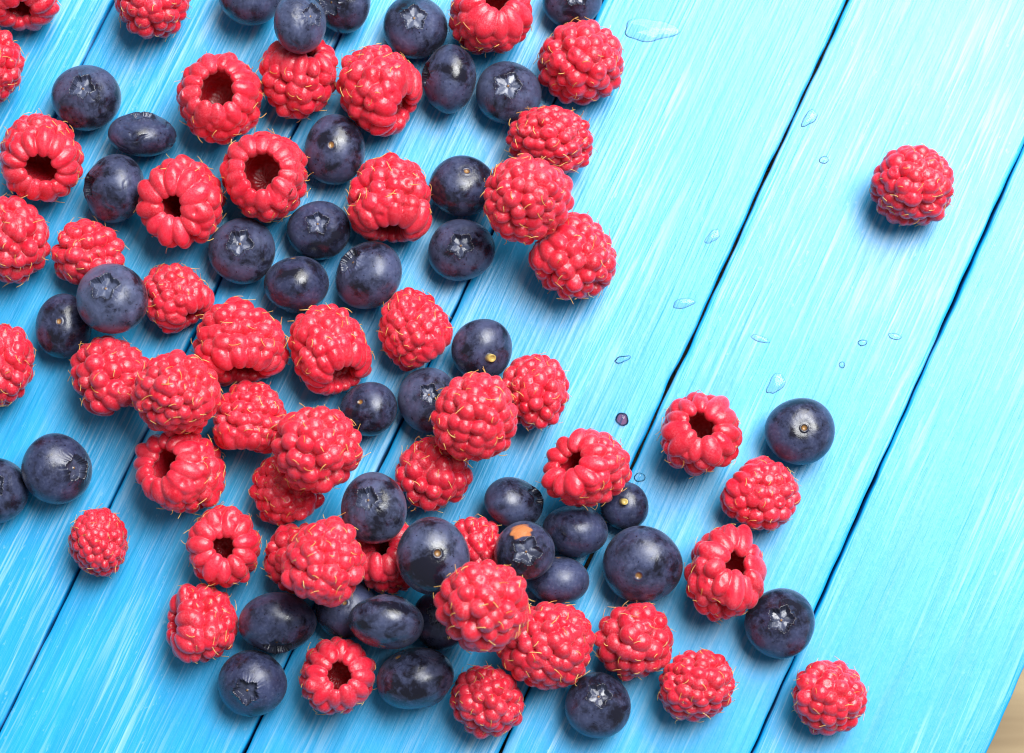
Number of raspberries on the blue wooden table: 50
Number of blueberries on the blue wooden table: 41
